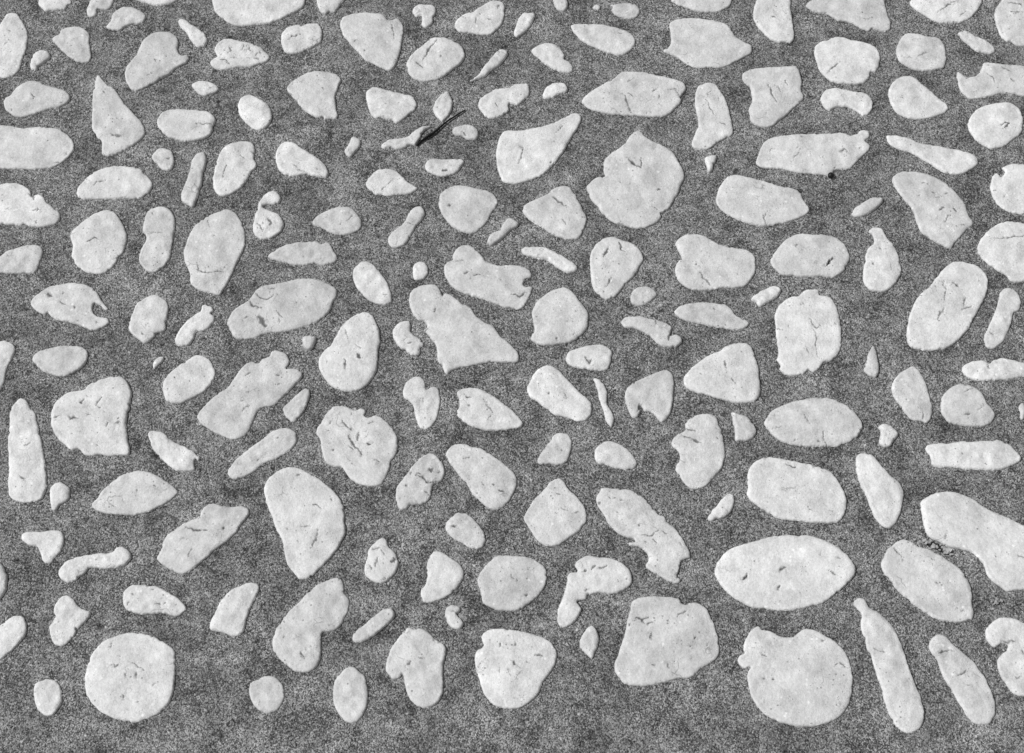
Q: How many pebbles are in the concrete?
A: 178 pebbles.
